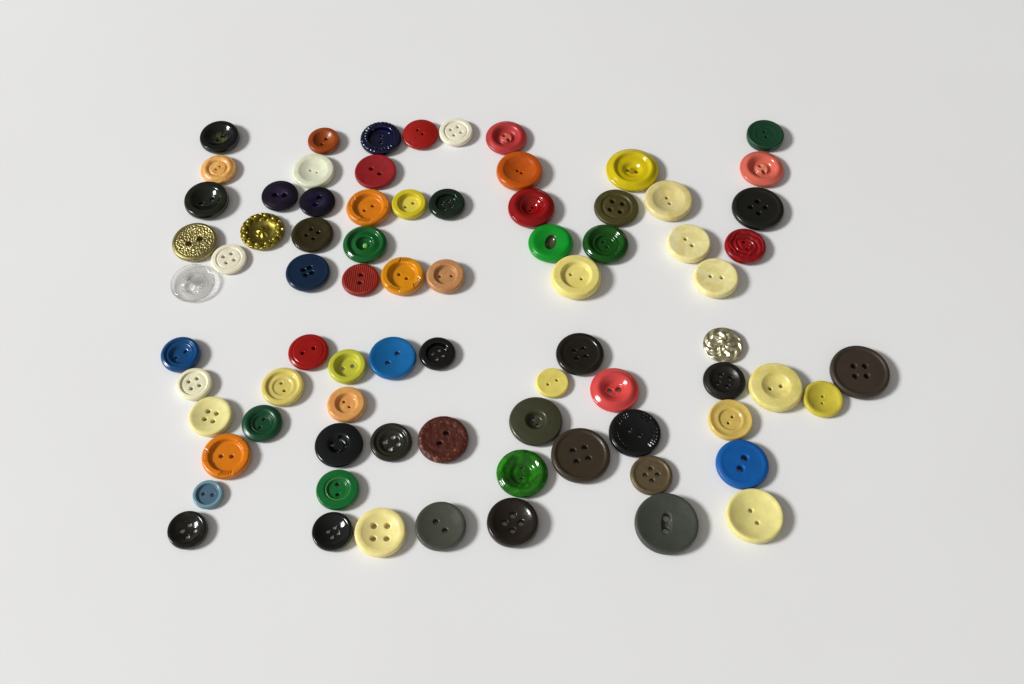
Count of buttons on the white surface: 77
